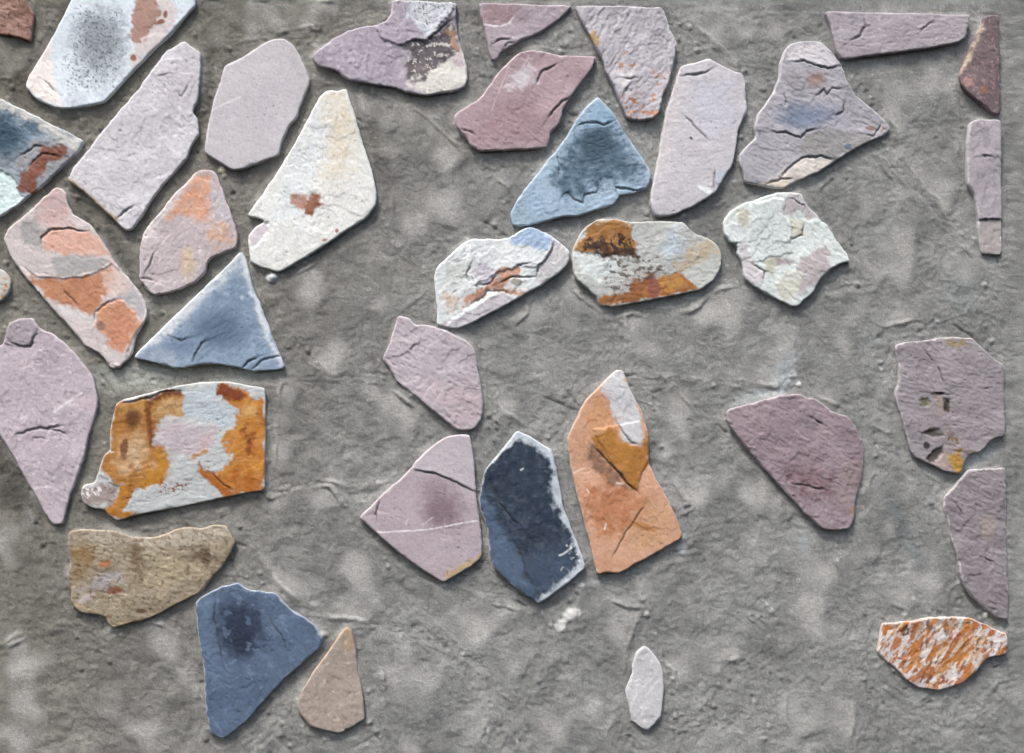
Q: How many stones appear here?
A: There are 37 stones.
